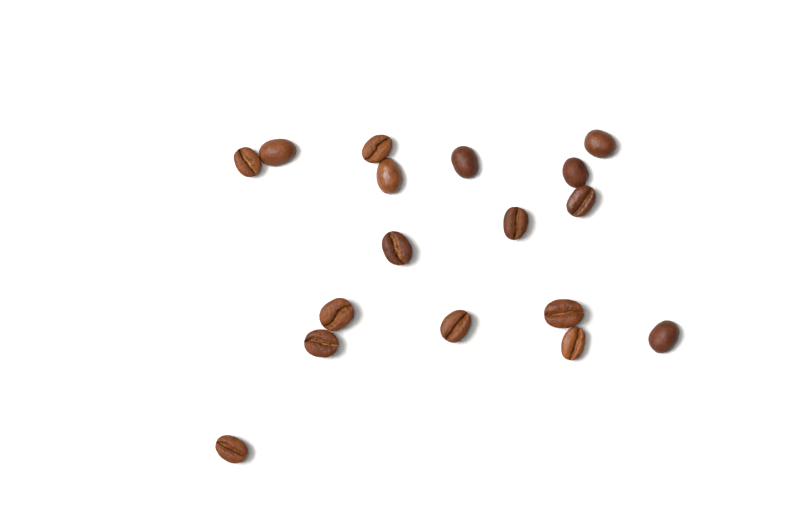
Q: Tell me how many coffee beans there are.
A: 17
